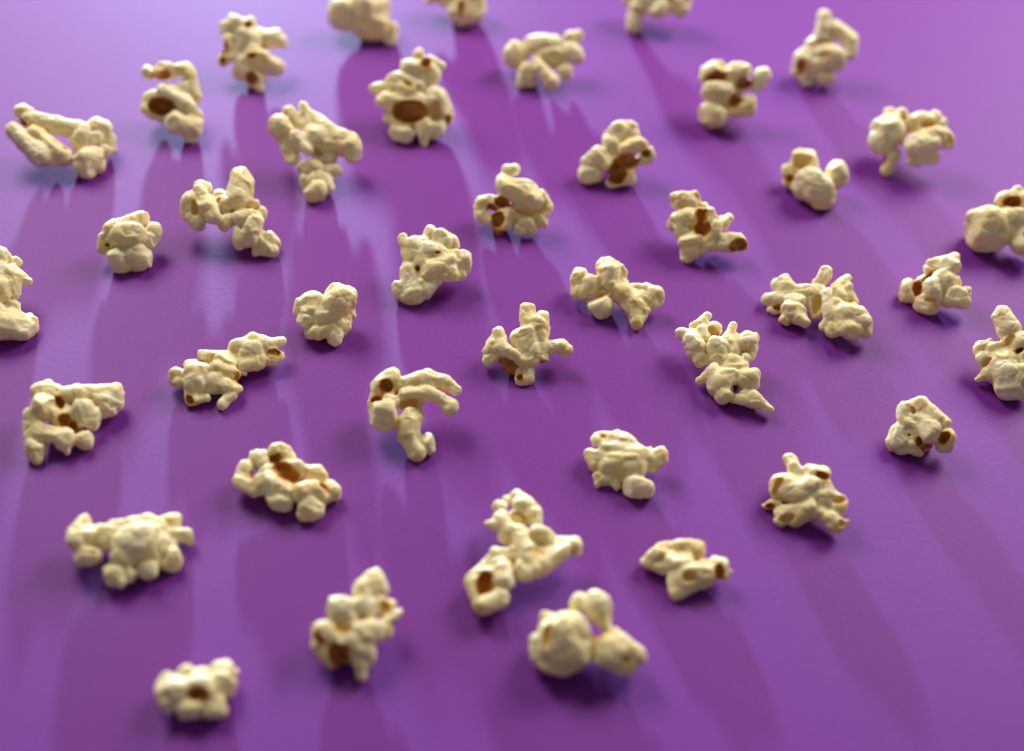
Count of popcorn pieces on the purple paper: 41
